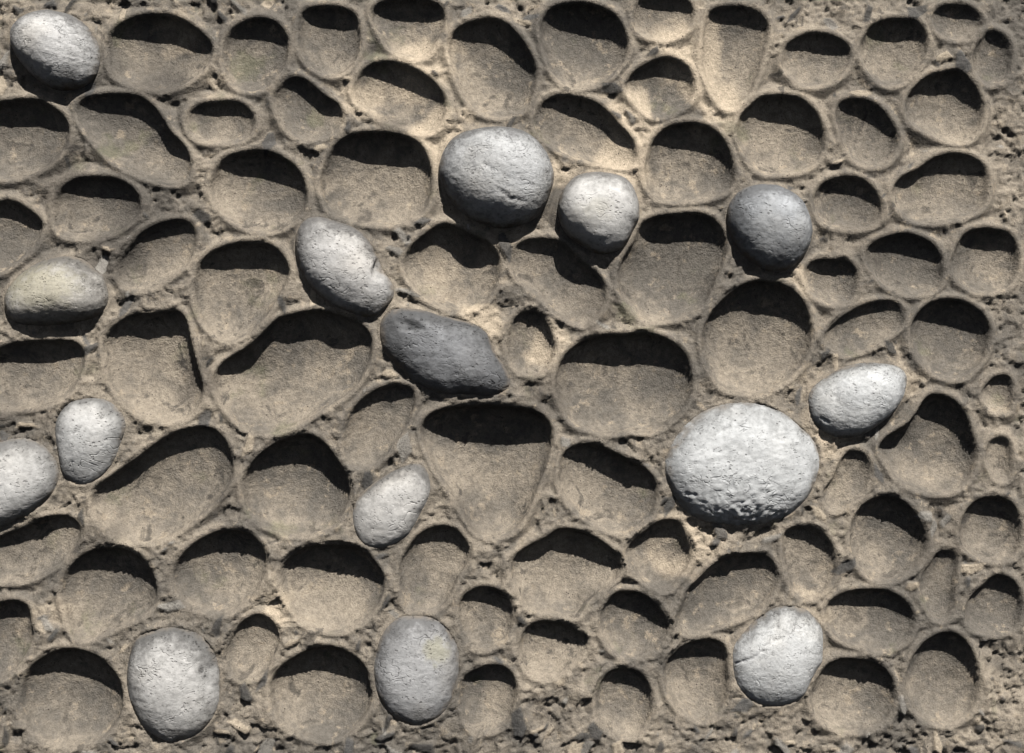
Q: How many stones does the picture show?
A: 15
